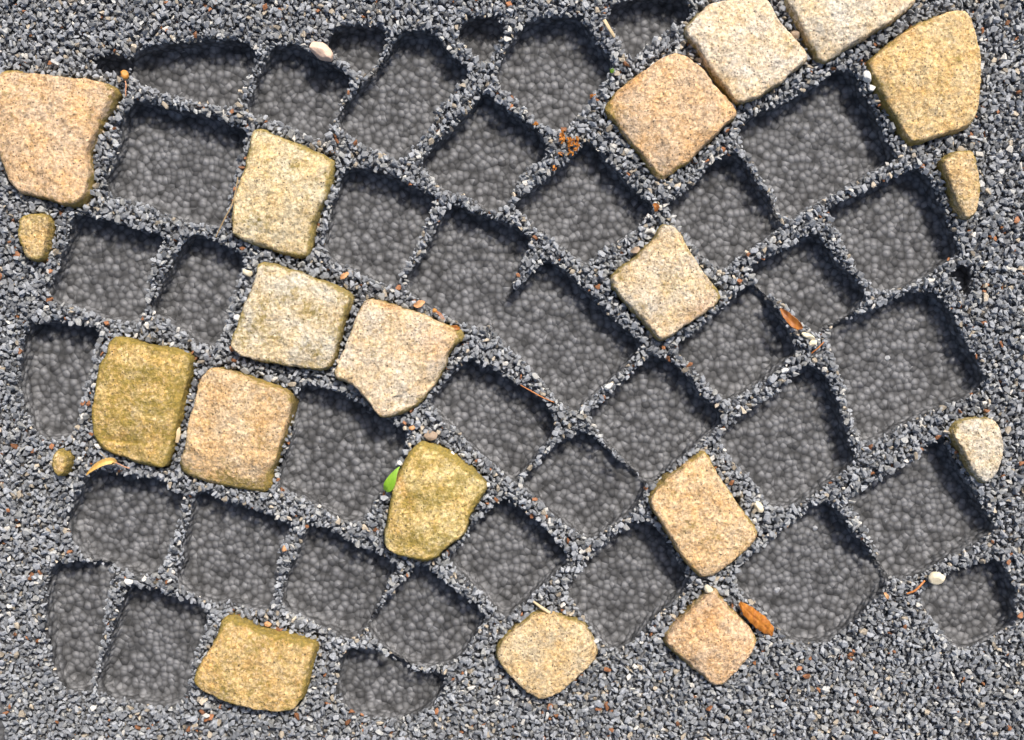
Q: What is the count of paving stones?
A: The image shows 20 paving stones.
